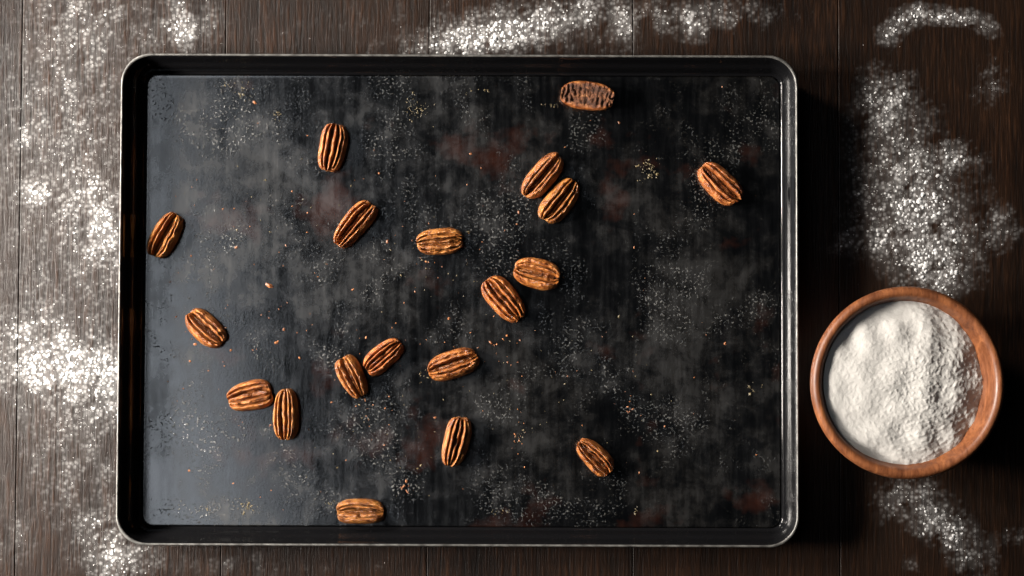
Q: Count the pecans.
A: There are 19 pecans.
